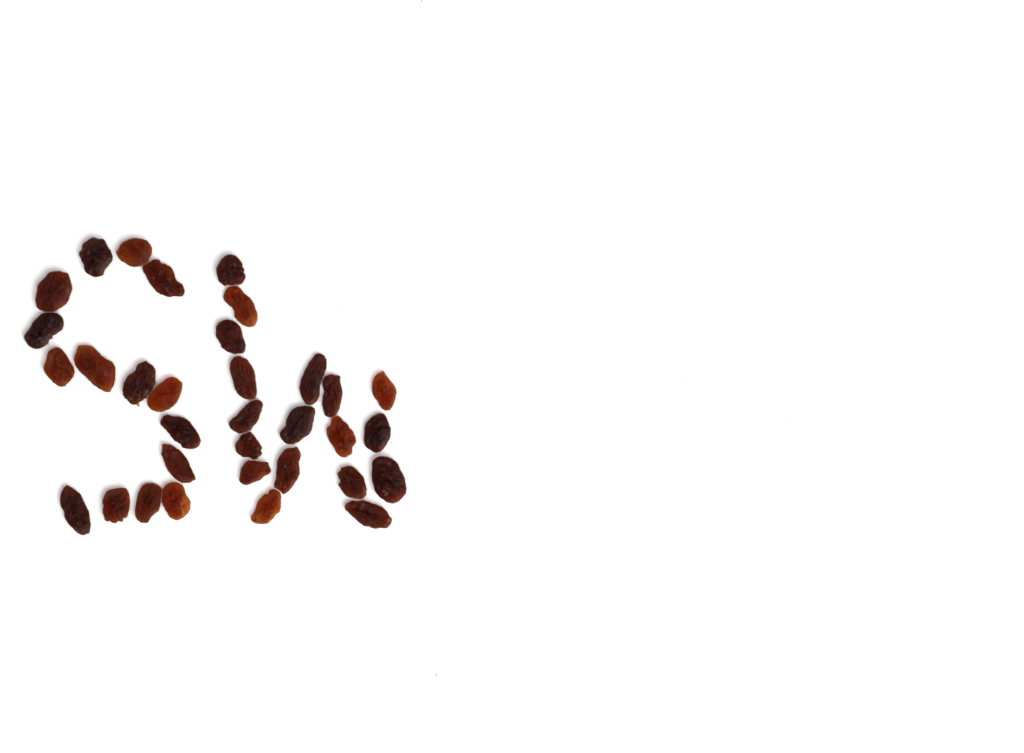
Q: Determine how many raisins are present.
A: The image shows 33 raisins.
